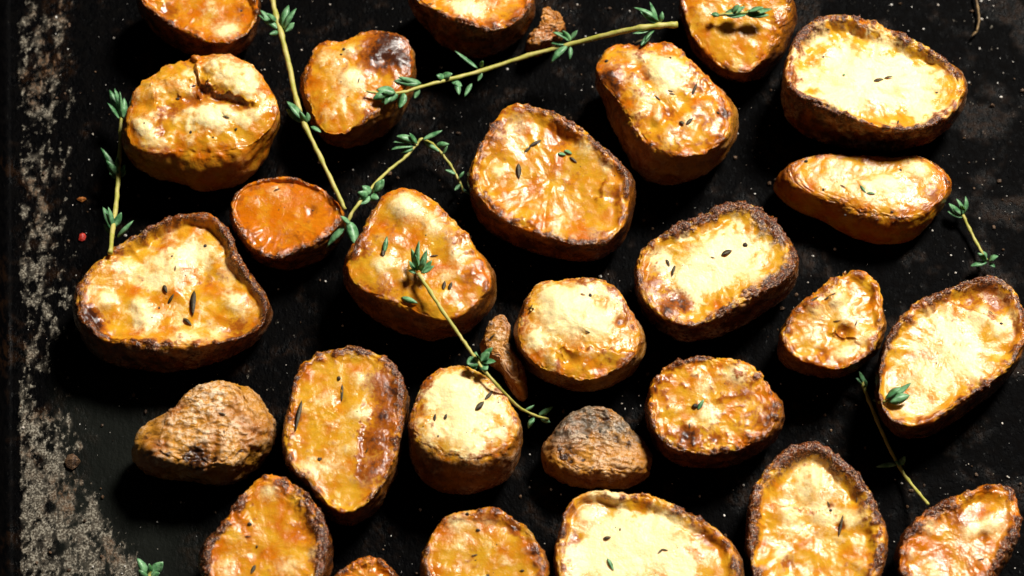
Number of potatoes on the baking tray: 29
